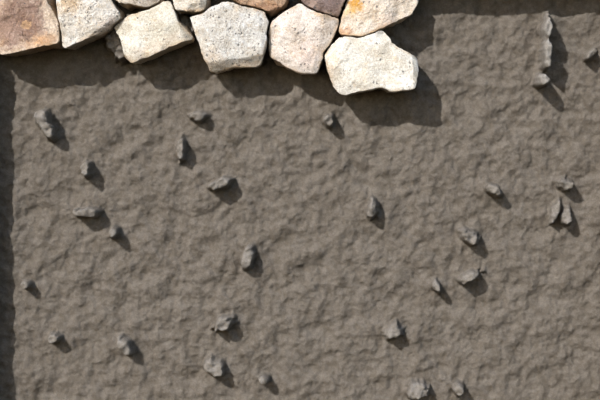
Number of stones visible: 11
